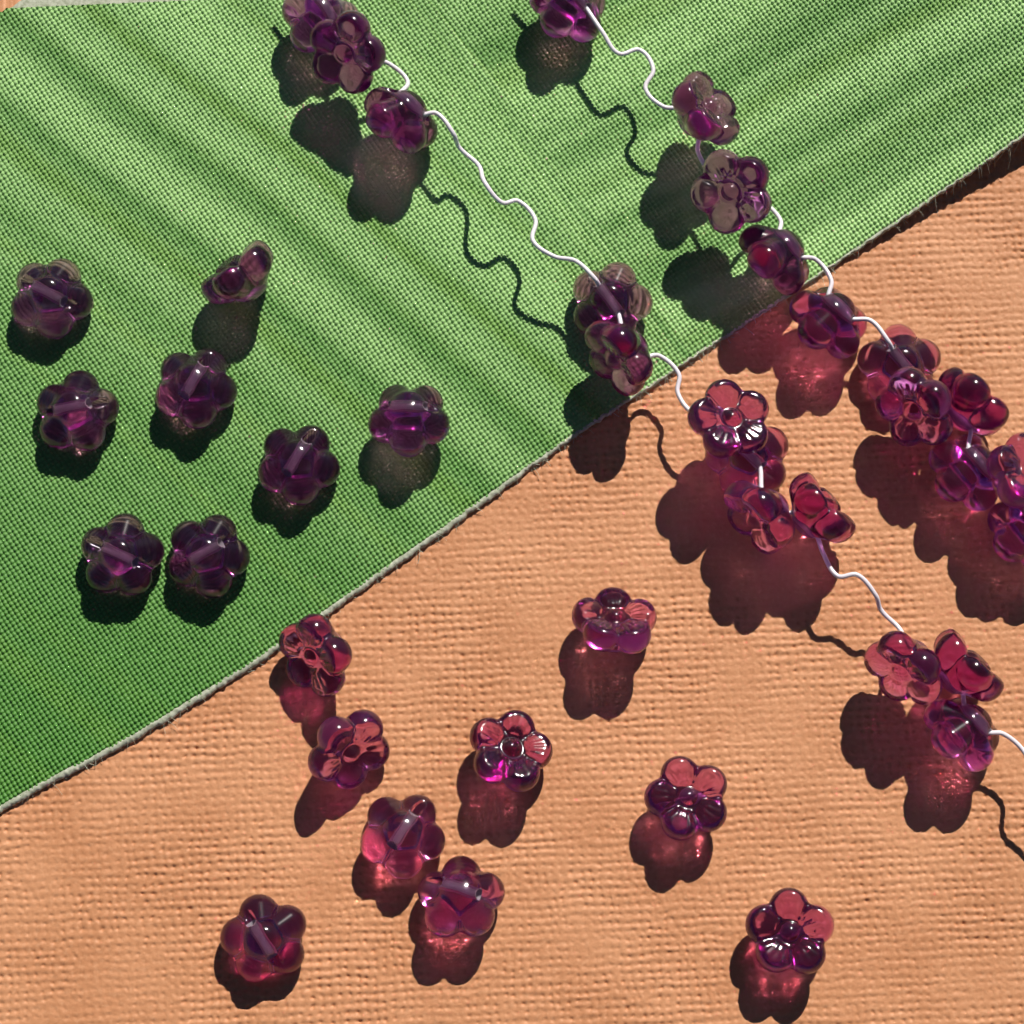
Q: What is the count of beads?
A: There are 40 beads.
